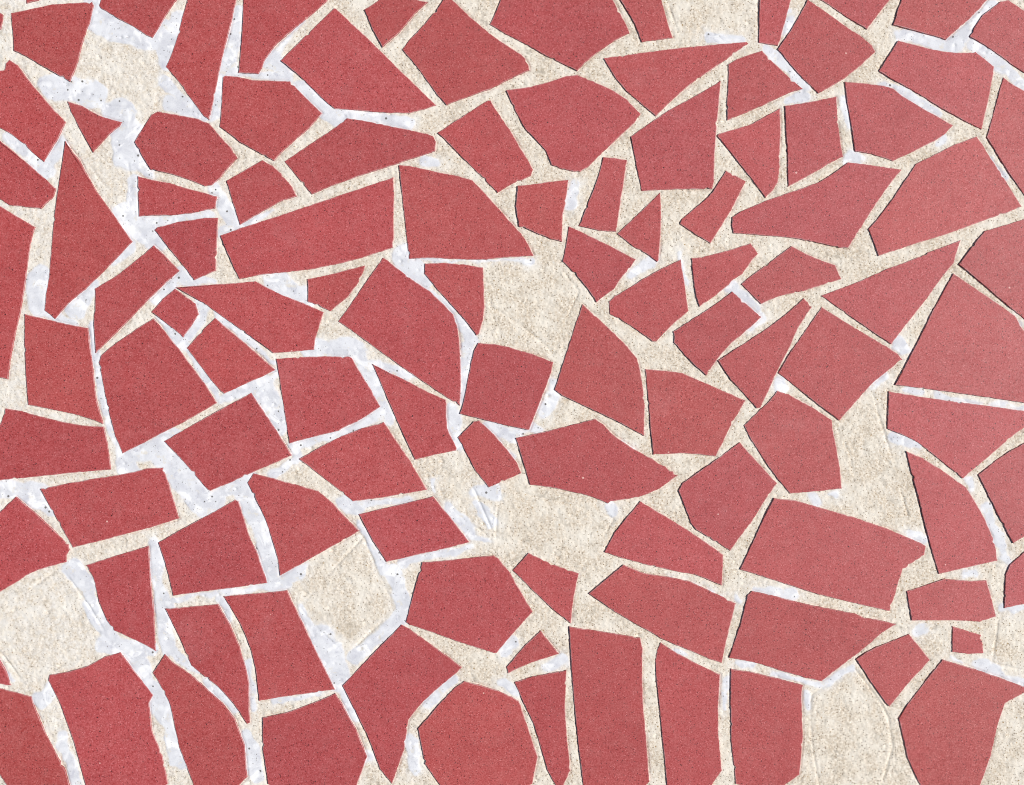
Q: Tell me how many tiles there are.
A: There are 110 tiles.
